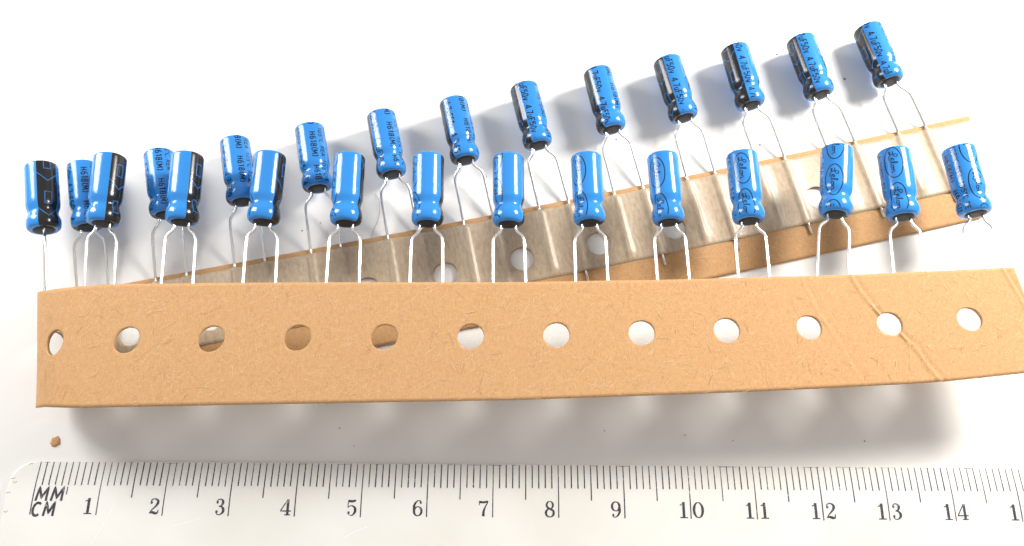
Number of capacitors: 25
